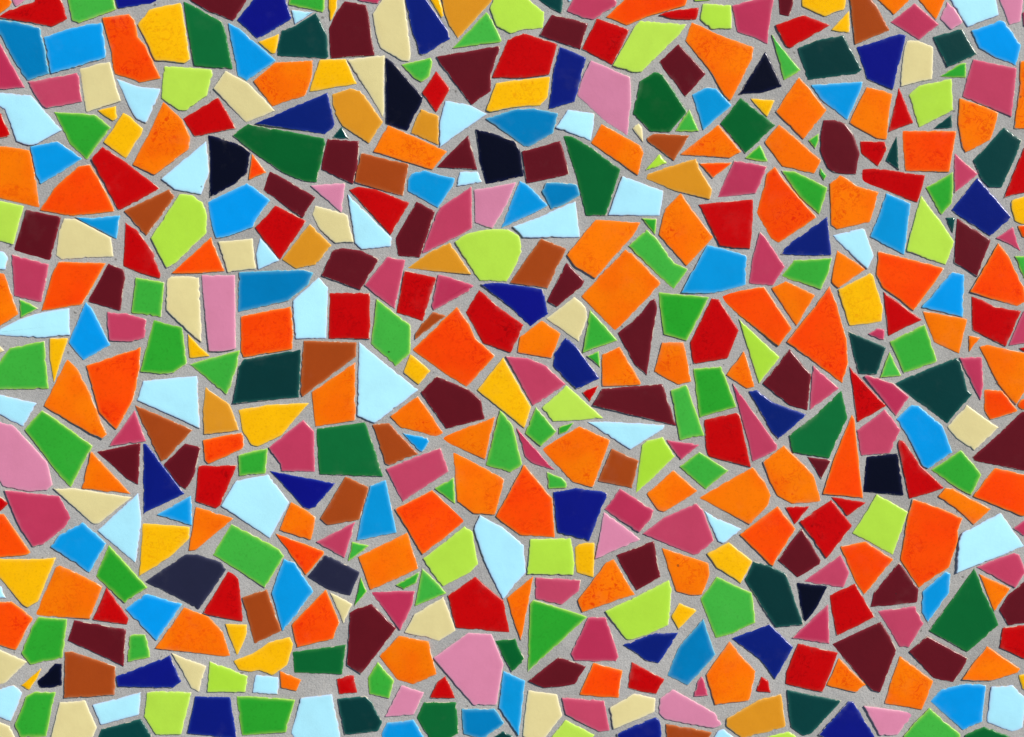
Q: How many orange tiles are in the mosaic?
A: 87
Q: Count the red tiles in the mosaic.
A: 43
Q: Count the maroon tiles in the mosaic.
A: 34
